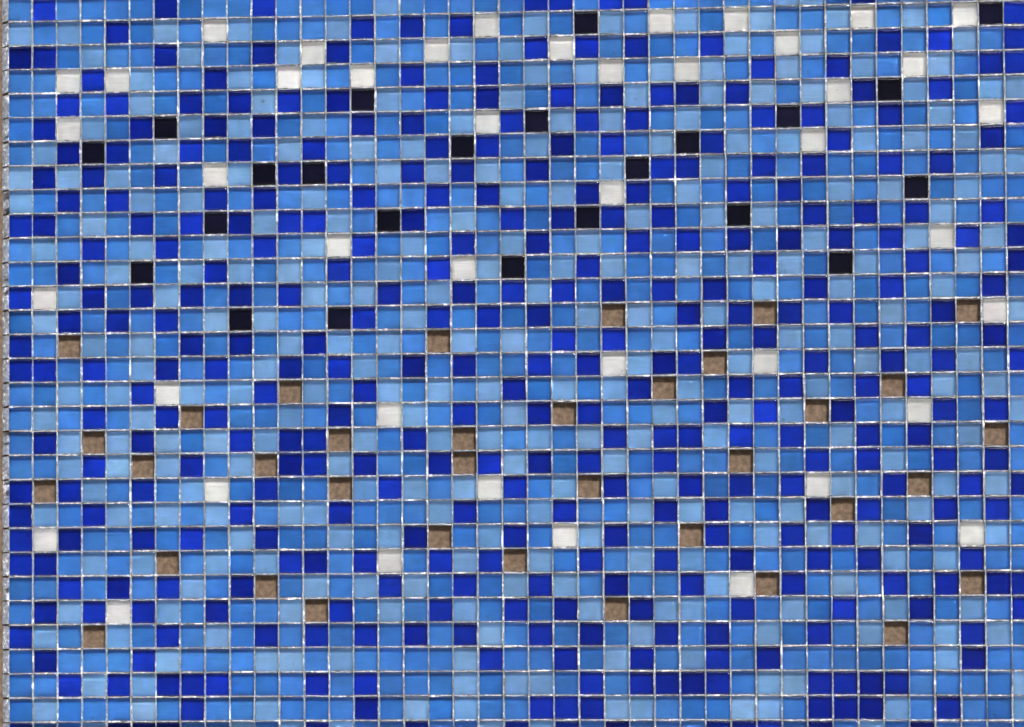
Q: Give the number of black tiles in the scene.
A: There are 23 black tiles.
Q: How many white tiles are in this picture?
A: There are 43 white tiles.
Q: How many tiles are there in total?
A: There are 66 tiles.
